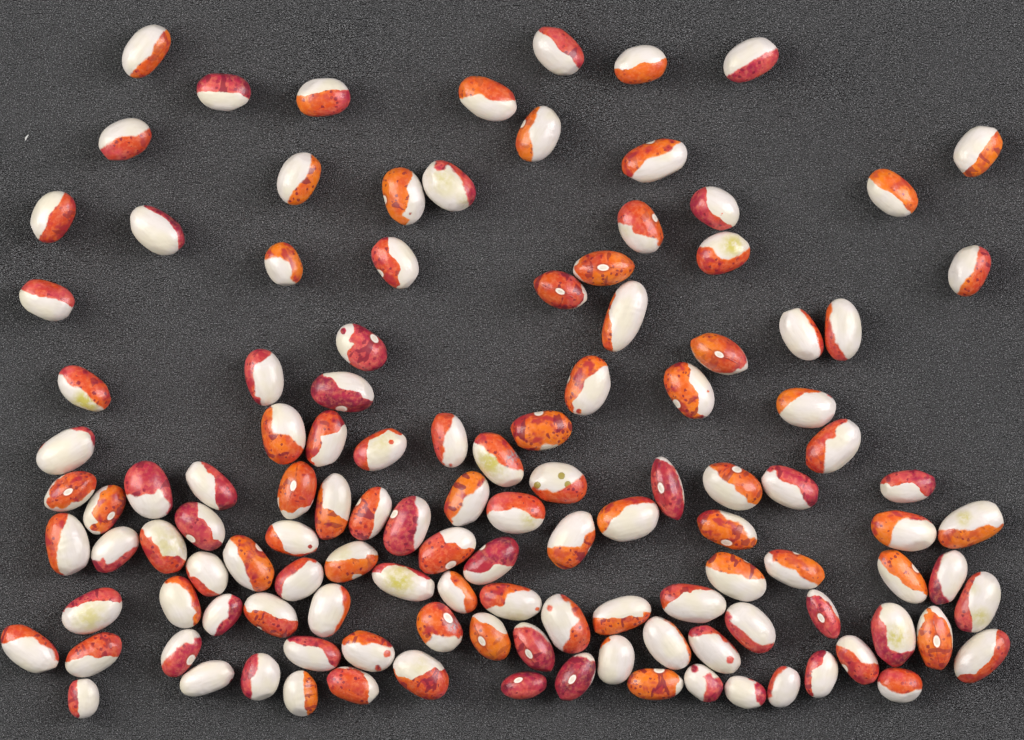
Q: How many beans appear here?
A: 123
